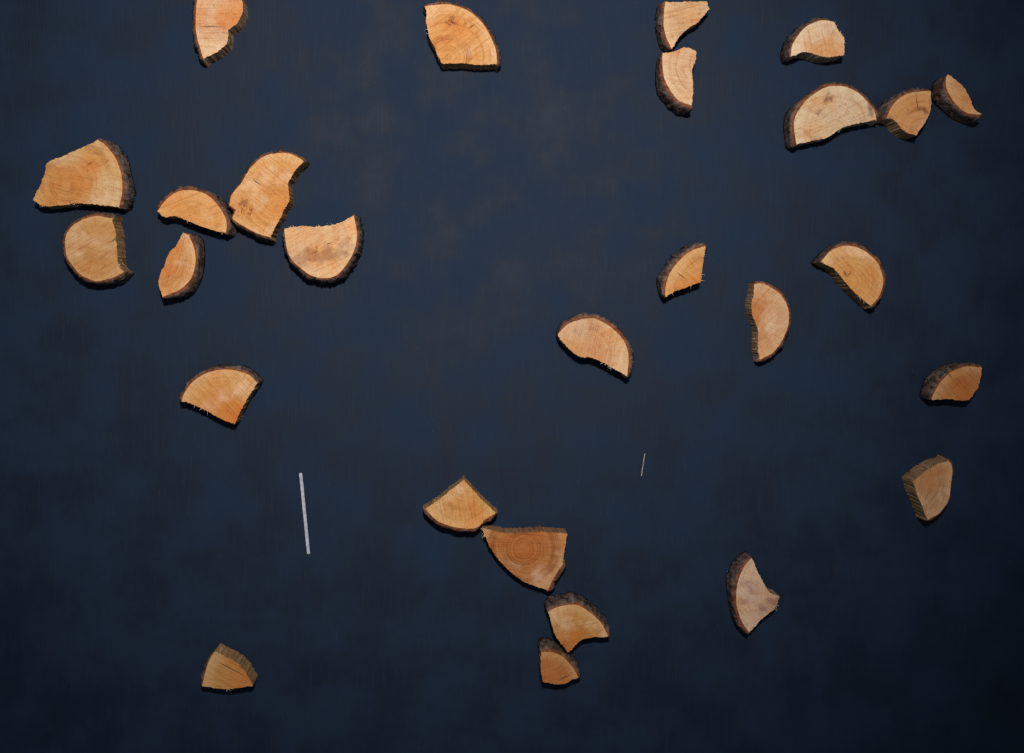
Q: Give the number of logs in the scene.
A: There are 27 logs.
